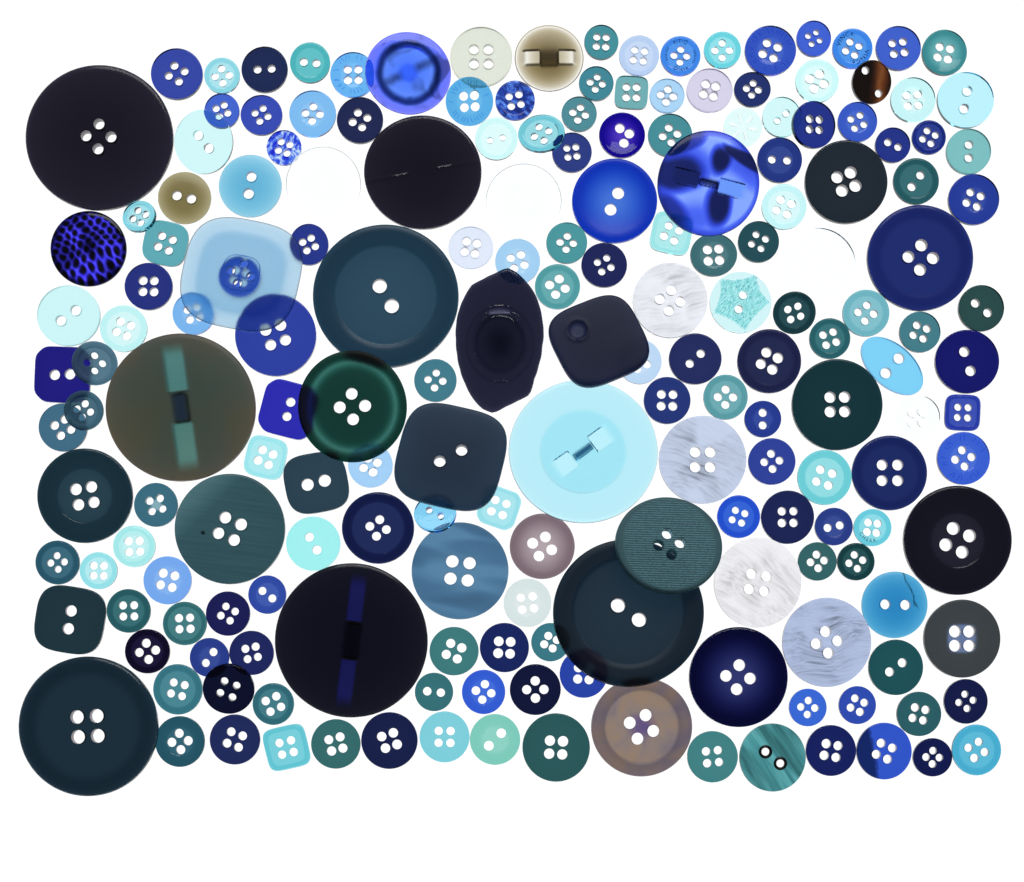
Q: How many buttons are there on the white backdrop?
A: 188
